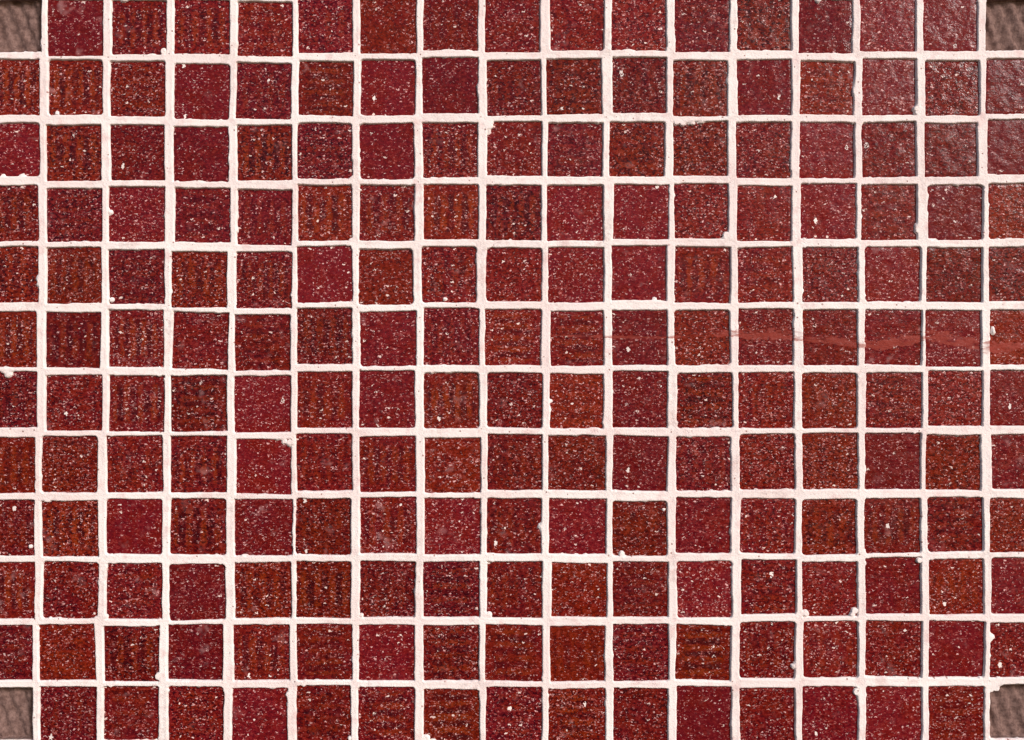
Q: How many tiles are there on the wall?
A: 200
